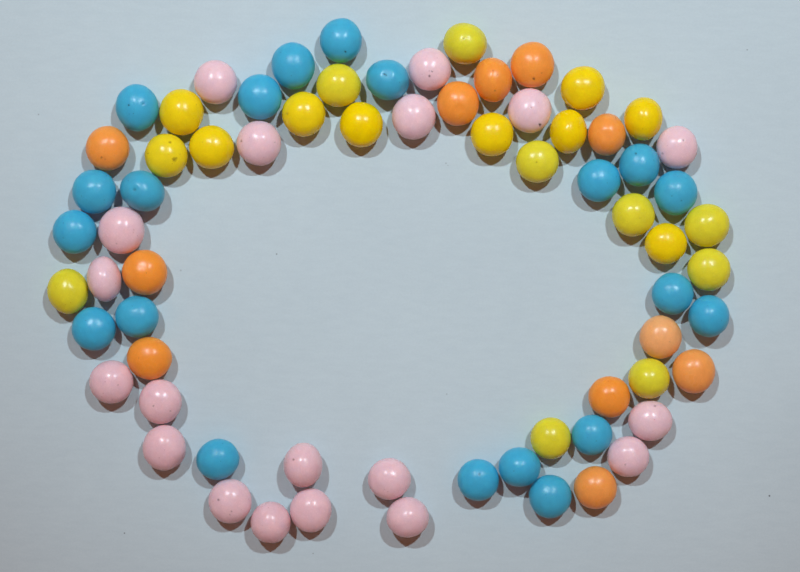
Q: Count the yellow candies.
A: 19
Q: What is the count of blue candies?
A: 20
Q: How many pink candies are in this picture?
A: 19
